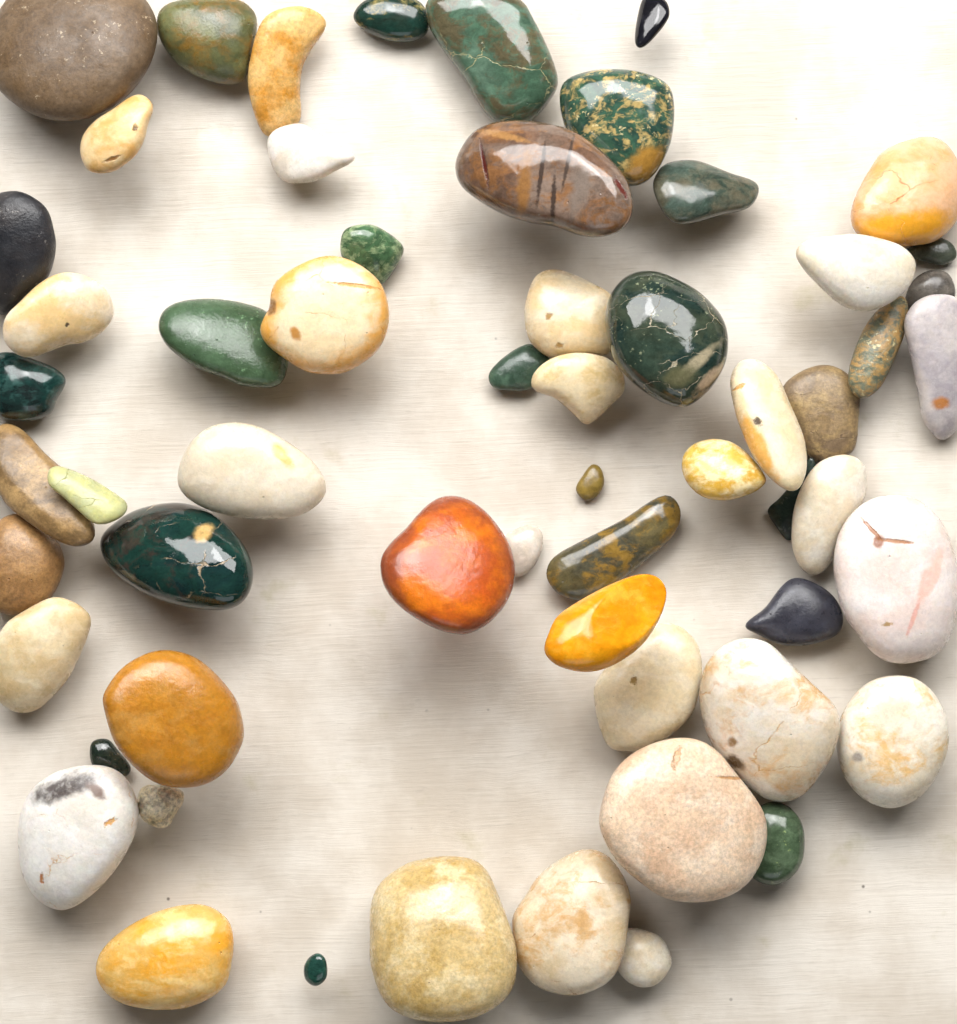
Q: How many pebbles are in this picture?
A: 59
